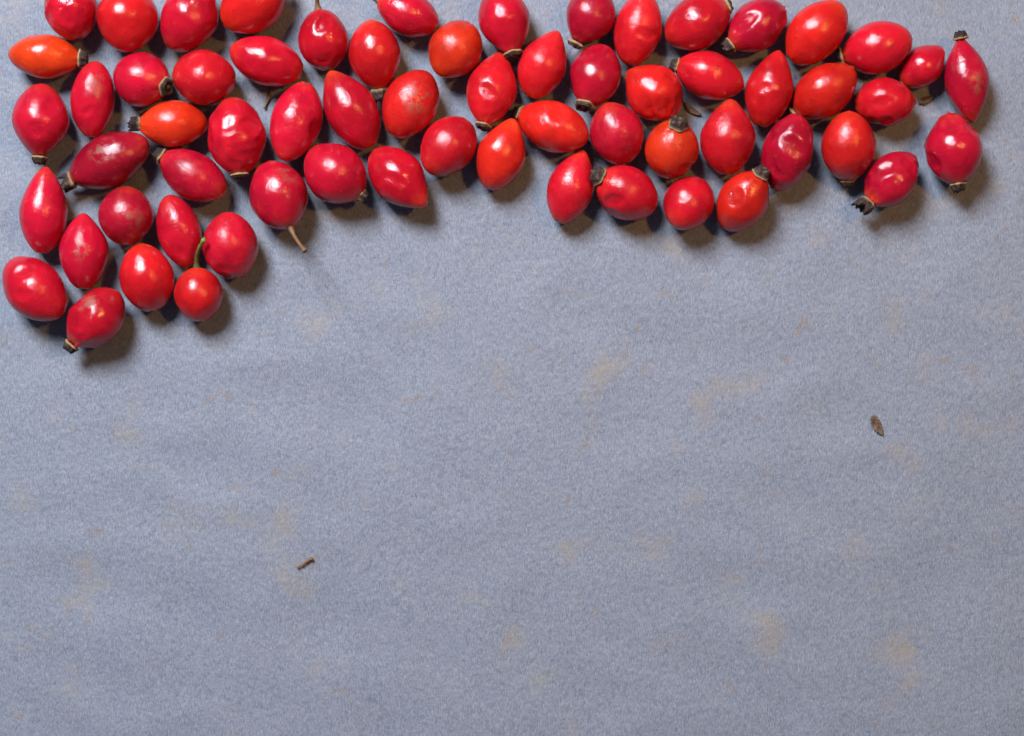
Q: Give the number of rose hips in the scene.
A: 64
